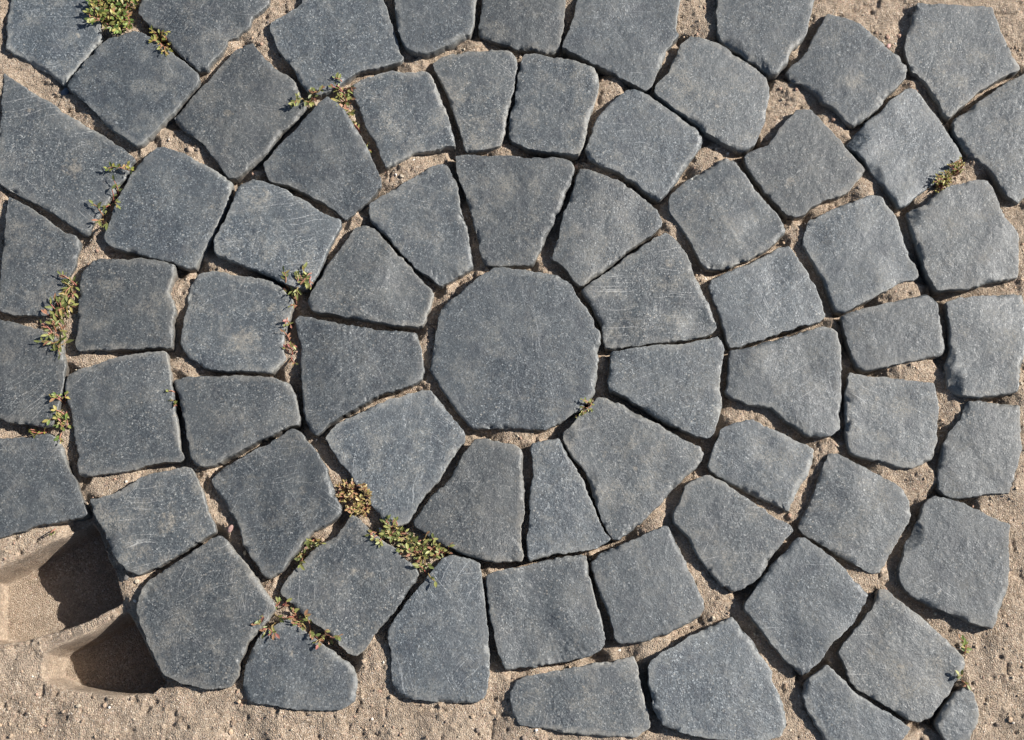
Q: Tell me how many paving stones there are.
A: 69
